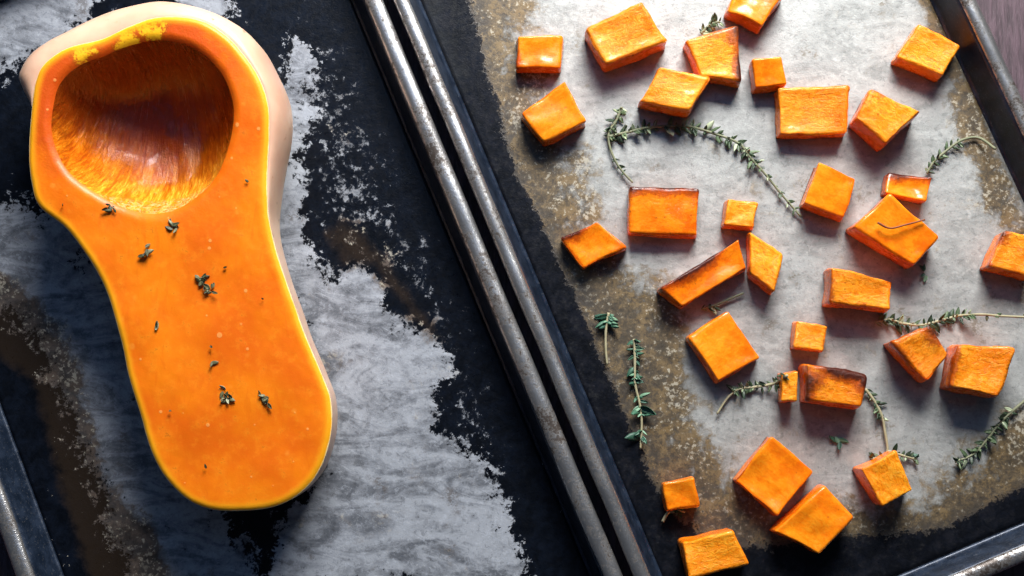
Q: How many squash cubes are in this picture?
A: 31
